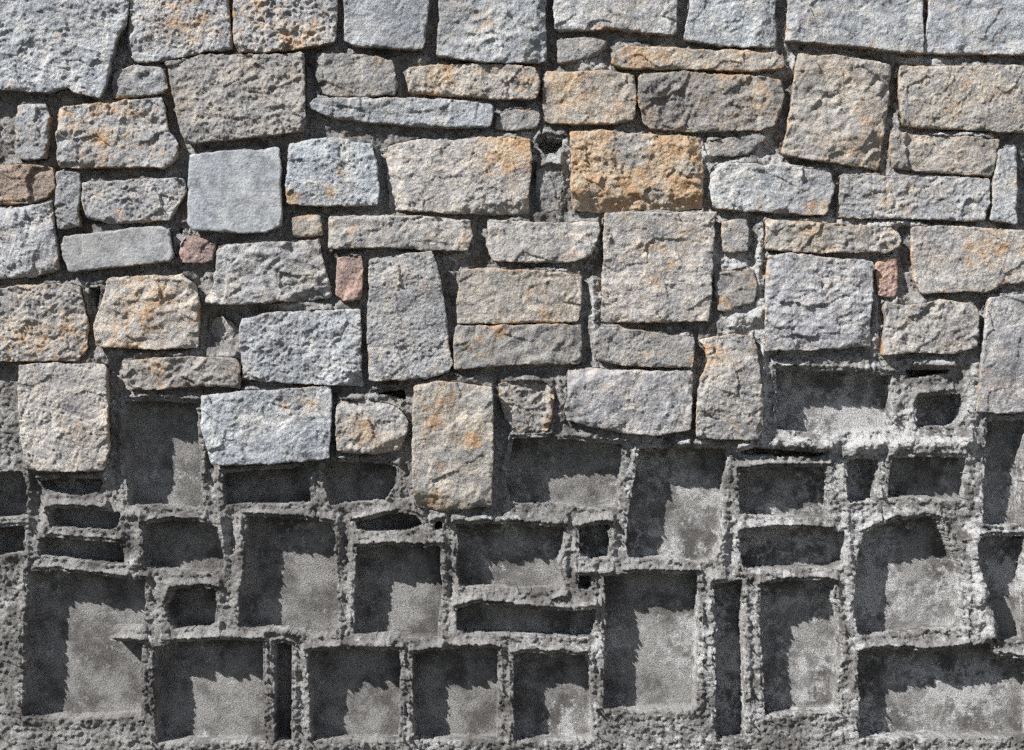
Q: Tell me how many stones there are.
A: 69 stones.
